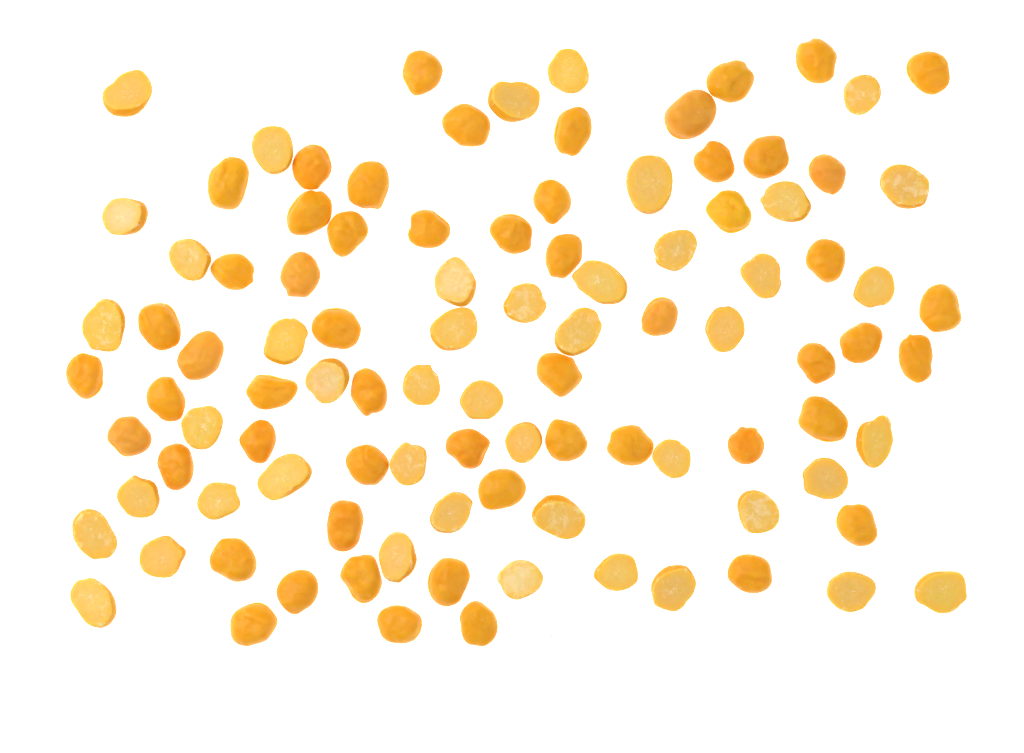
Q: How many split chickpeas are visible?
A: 101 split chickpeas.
